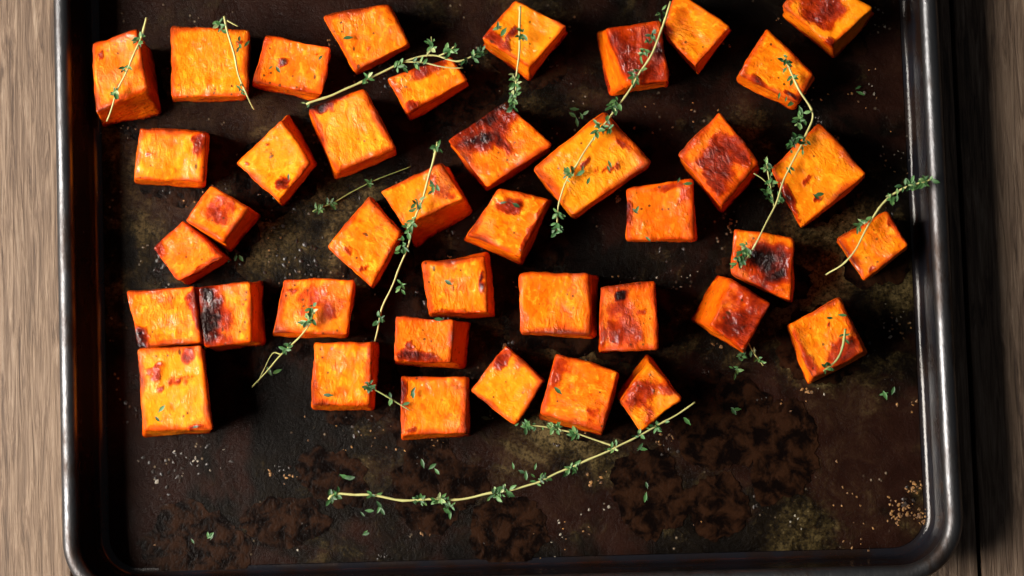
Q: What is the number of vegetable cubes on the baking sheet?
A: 40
